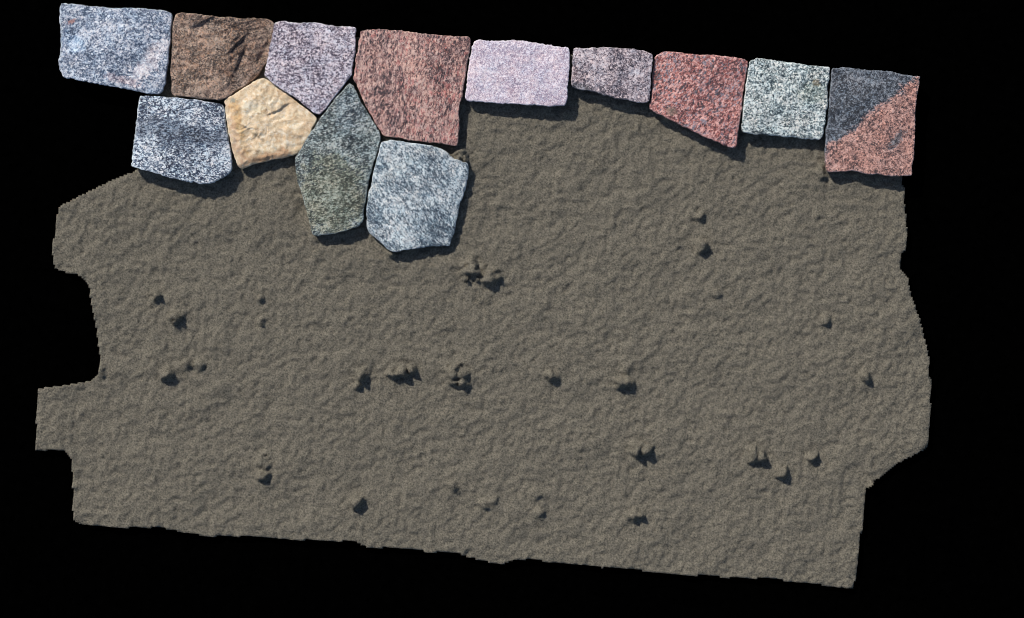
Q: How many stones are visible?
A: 13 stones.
